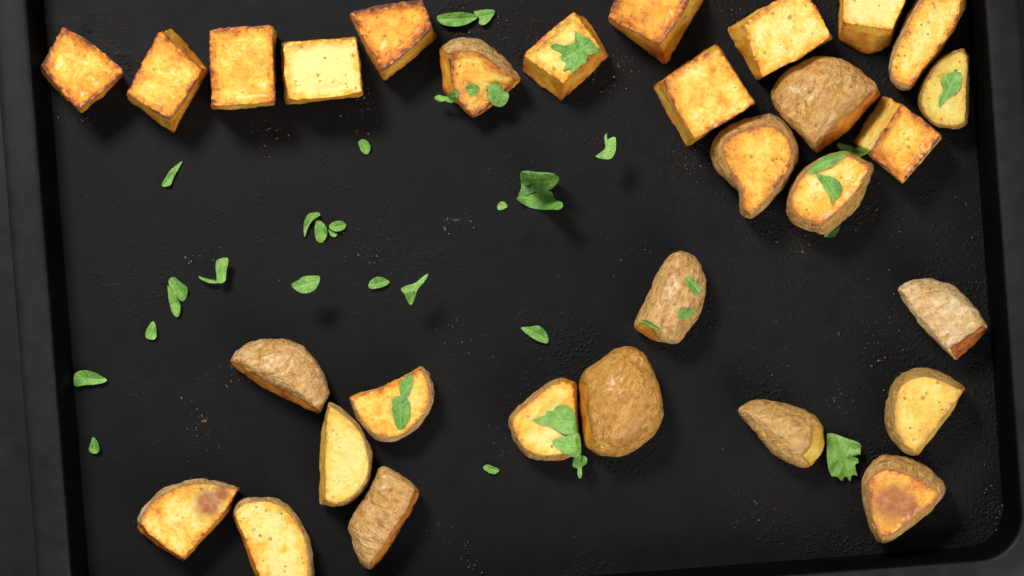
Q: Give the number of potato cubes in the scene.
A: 11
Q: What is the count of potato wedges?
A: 19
